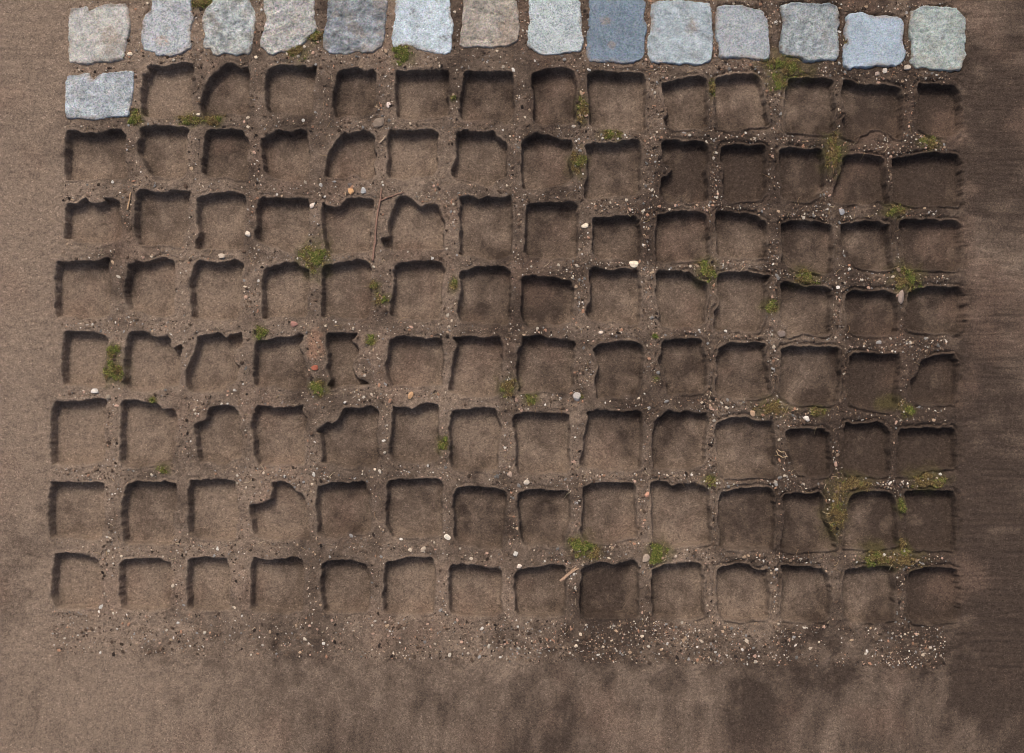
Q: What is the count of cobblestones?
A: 15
